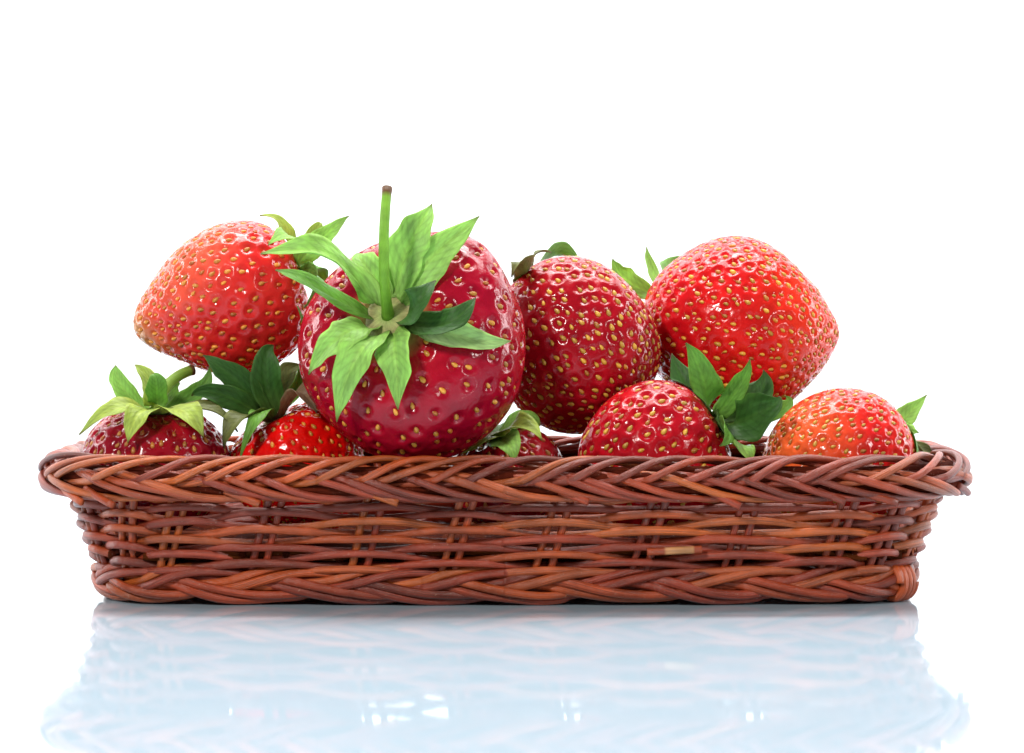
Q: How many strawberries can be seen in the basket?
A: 9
